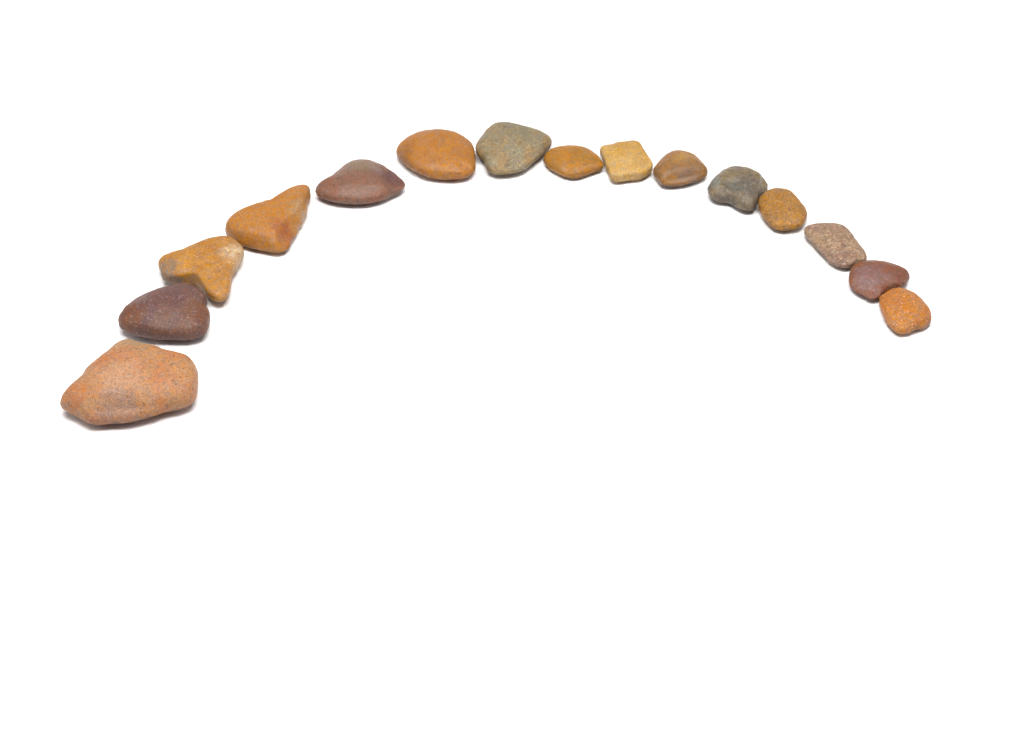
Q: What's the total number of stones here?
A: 15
